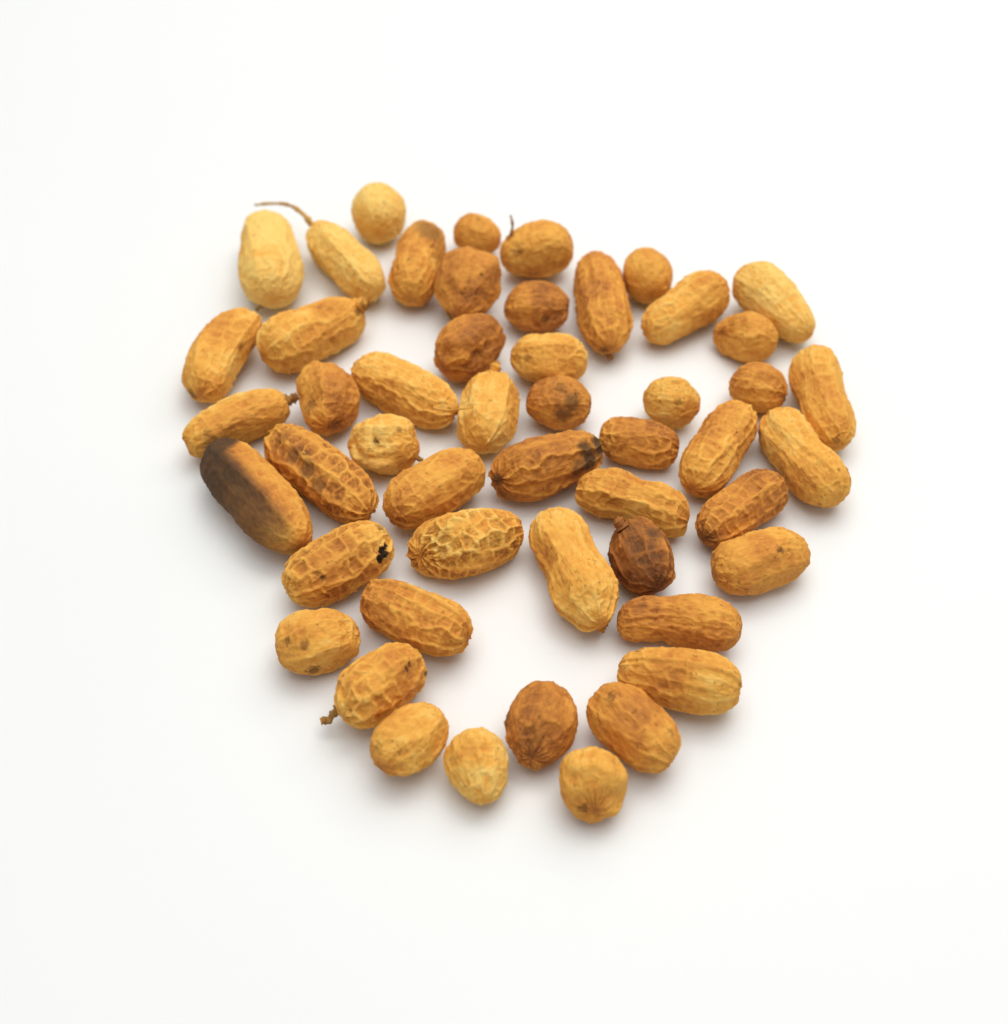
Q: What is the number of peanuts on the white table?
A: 50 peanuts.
